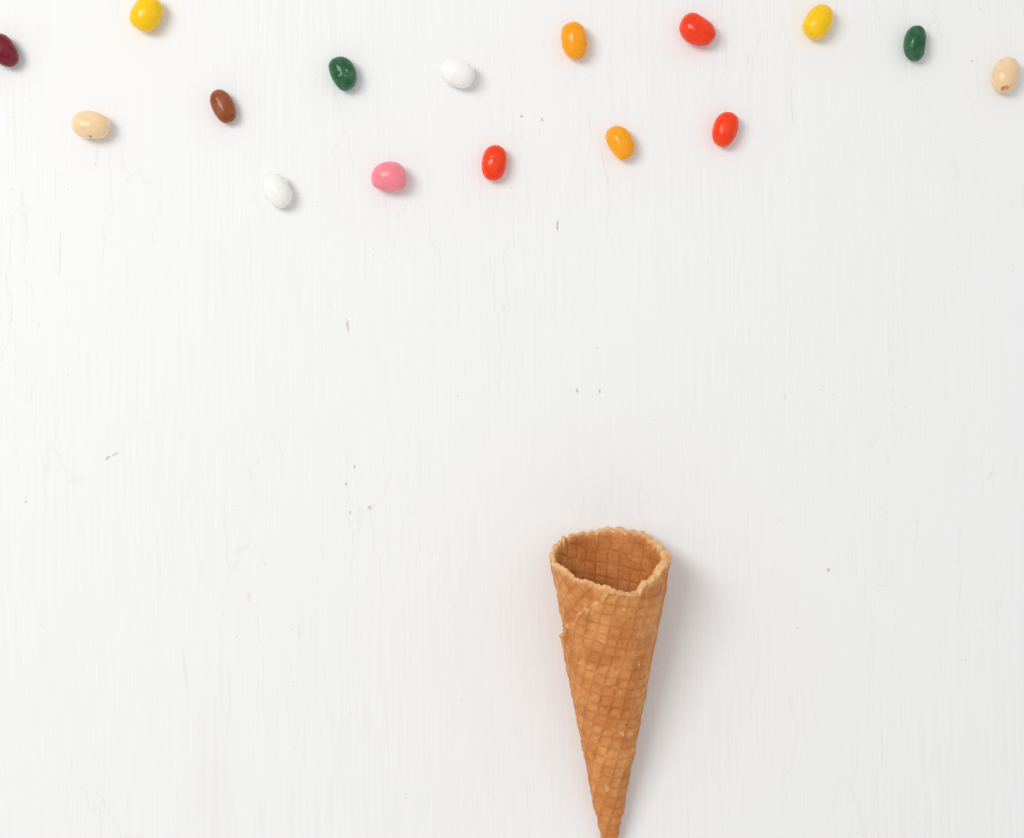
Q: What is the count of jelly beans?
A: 16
